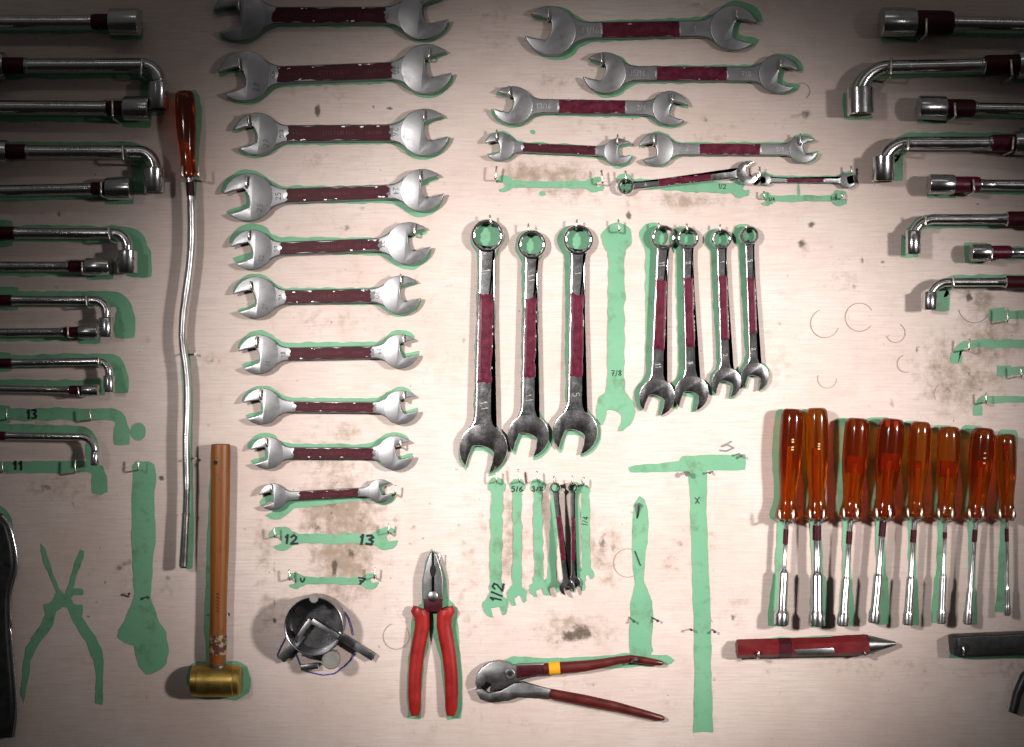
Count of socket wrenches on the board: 20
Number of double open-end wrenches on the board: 16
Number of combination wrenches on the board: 10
